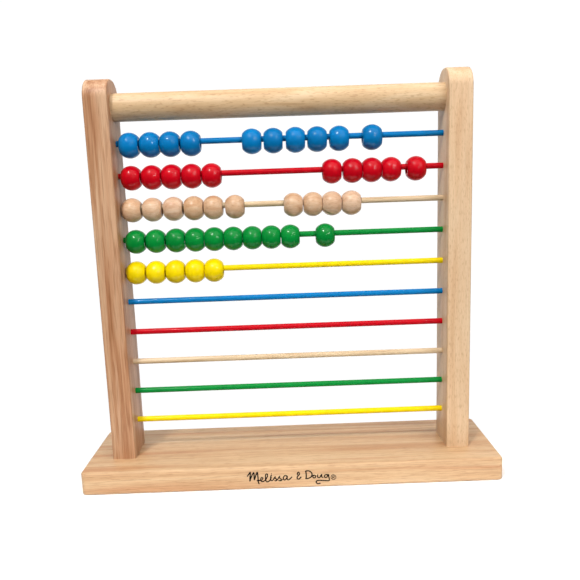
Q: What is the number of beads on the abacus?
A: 45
